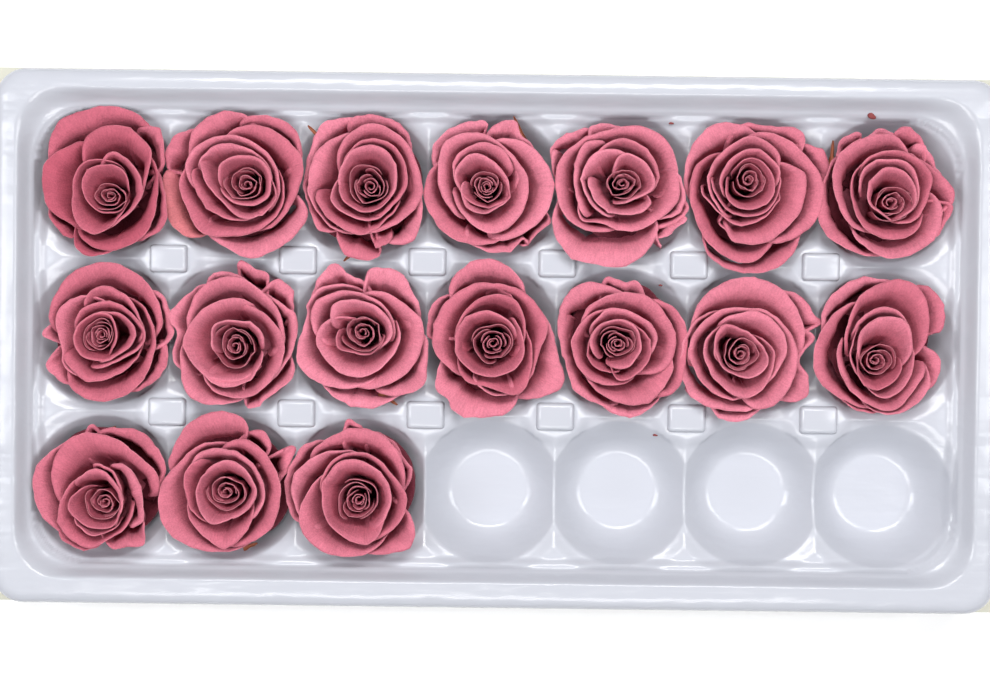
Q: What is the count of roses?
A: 17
